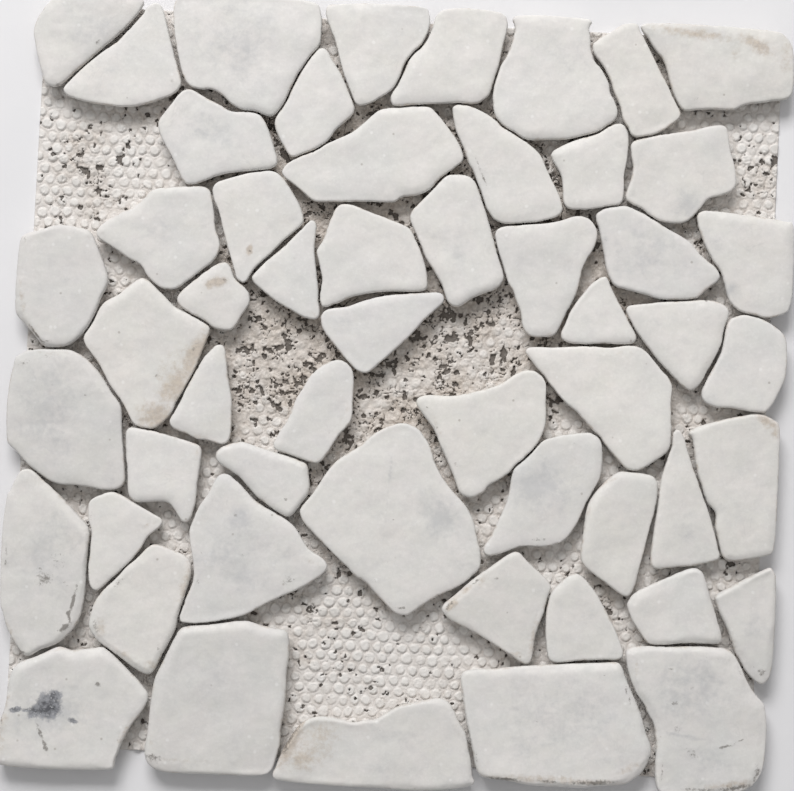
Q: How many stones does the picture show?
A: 54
